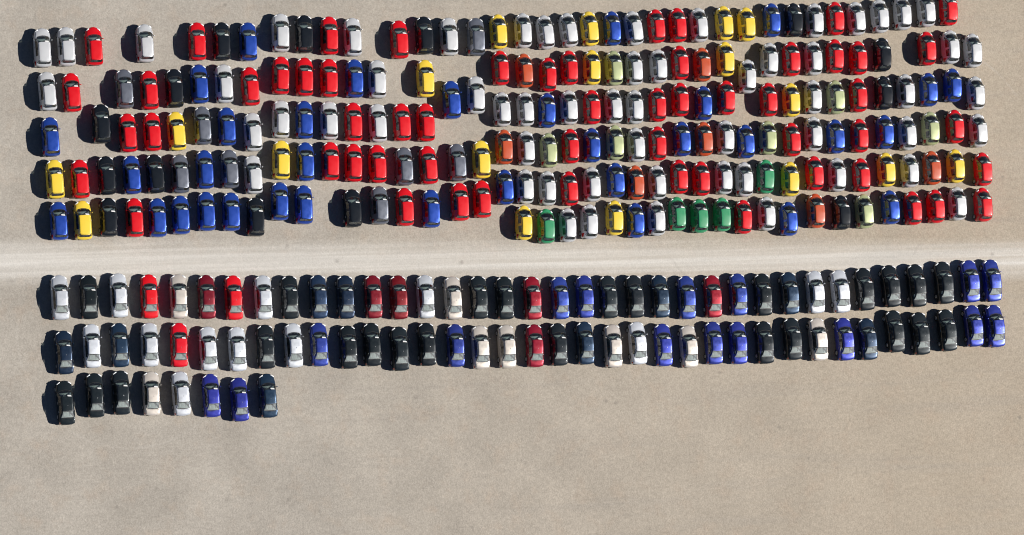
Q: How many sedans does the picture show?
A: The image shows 80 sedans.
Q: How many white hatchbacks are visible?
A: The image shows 59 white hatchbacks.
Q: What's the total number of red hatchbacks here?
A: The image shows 57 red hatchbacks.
